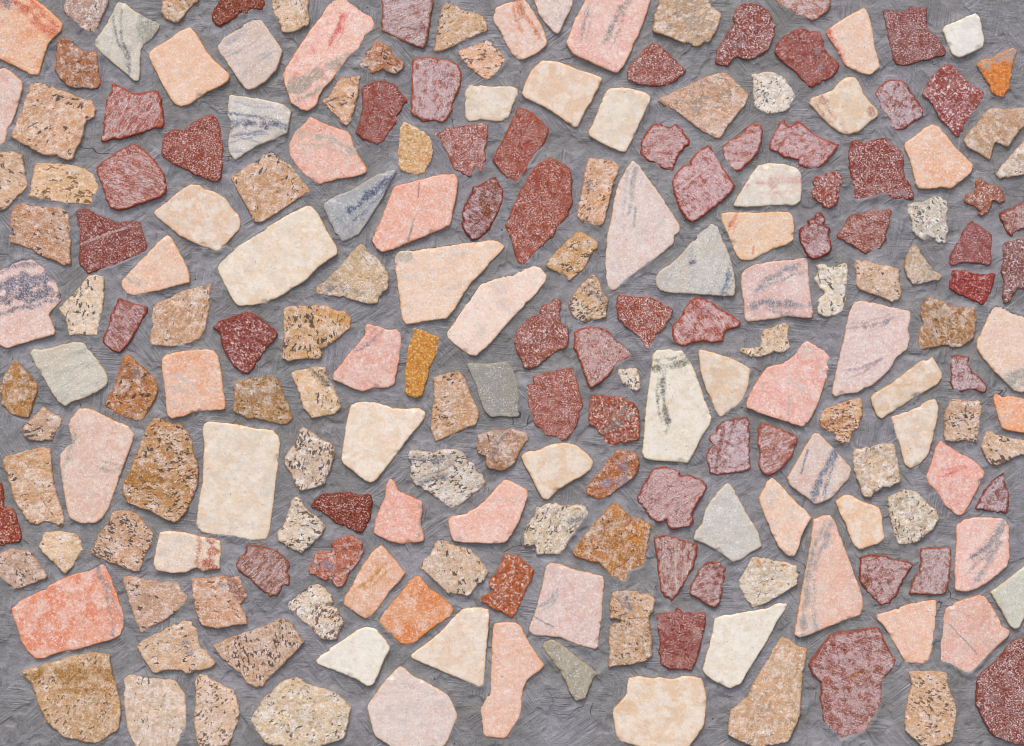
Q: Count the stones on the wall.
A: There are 200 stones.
